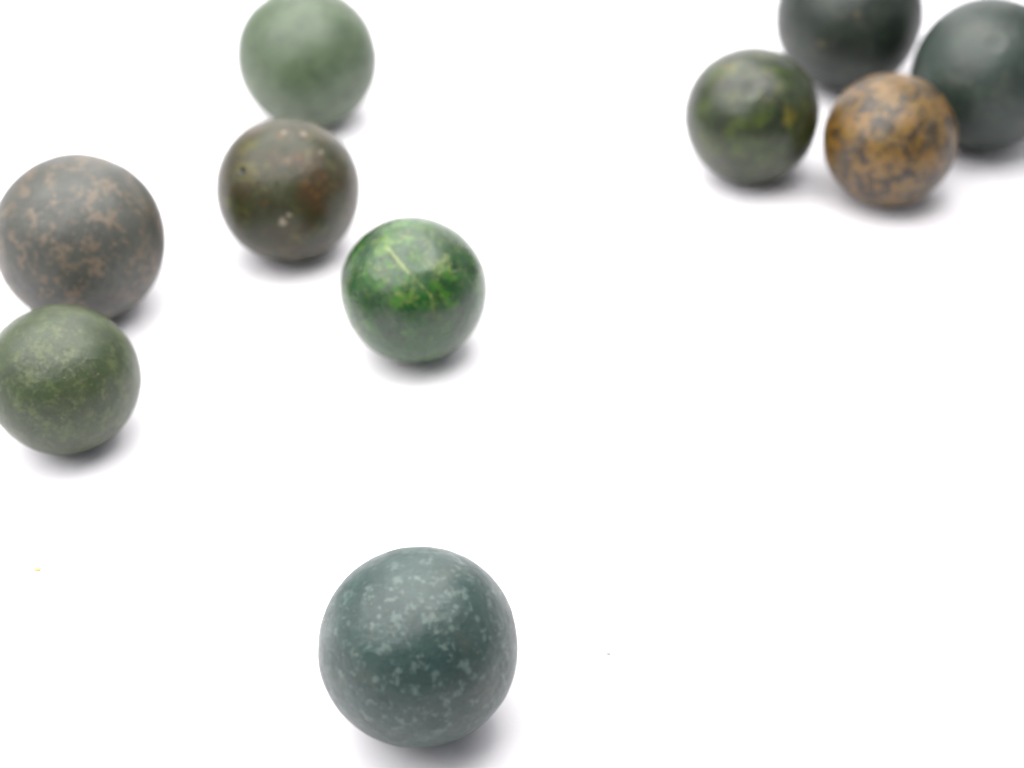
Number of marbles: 10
